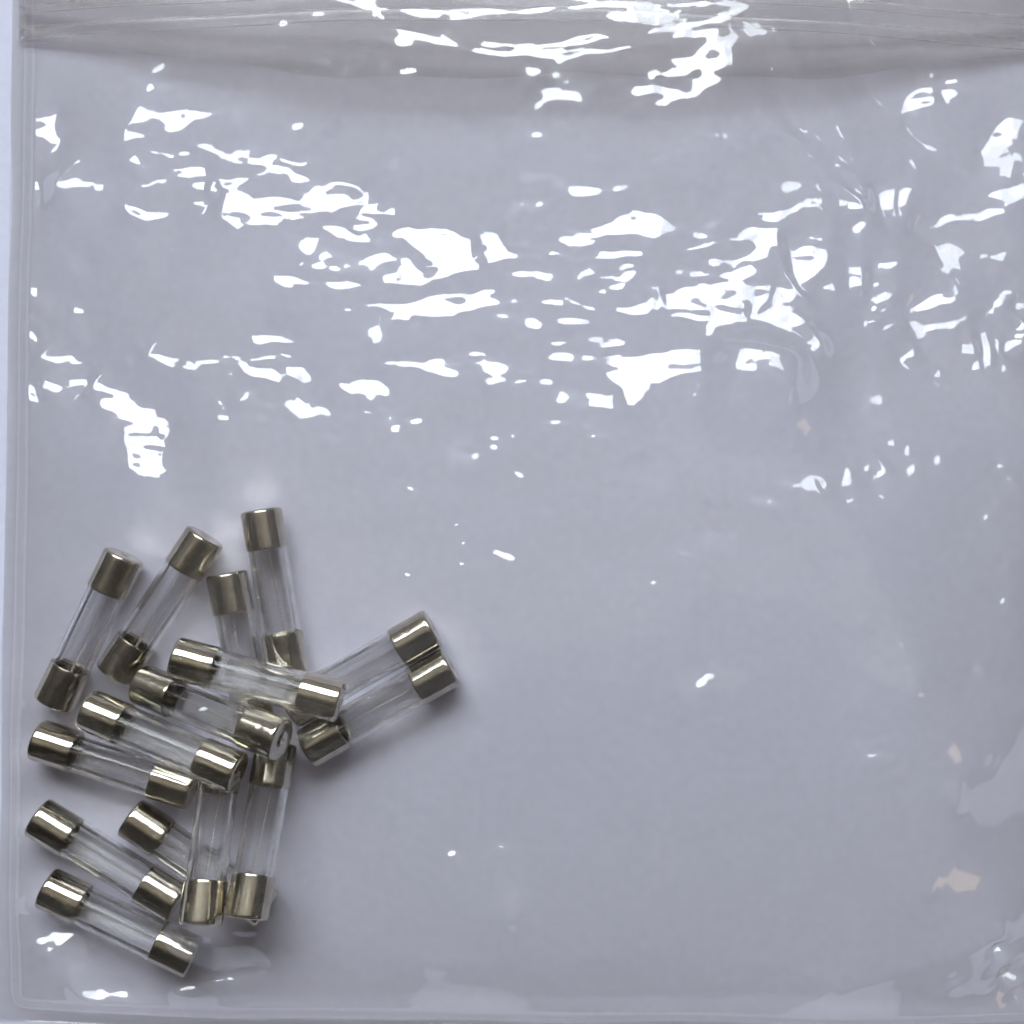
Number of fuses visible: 15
